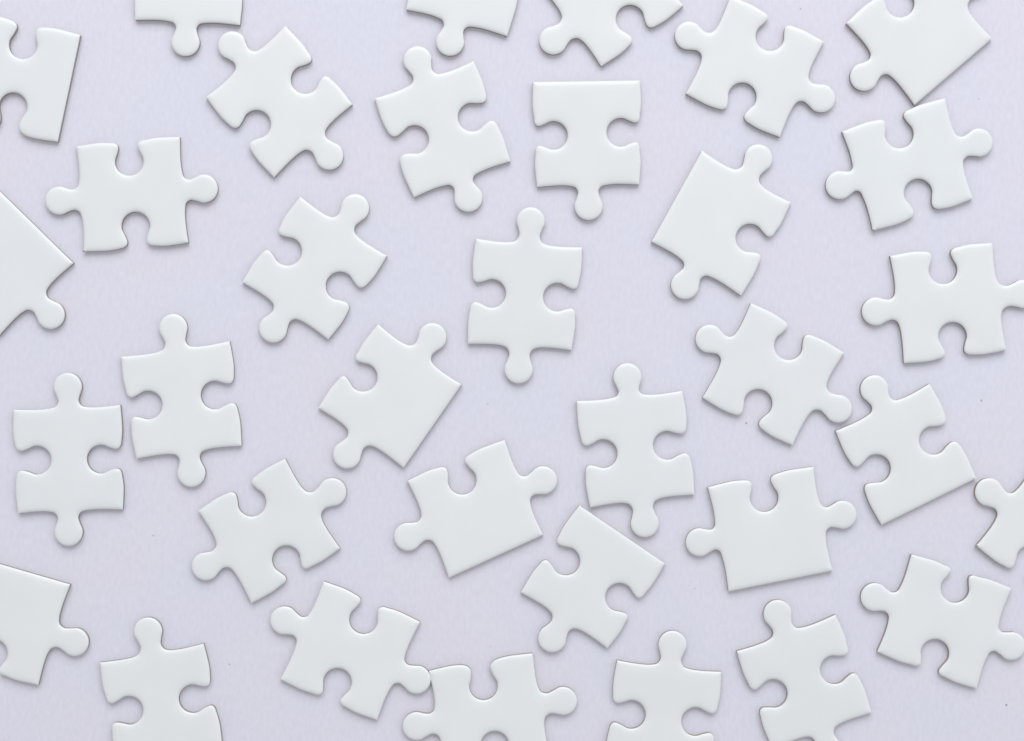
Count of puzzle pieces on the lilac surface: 34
